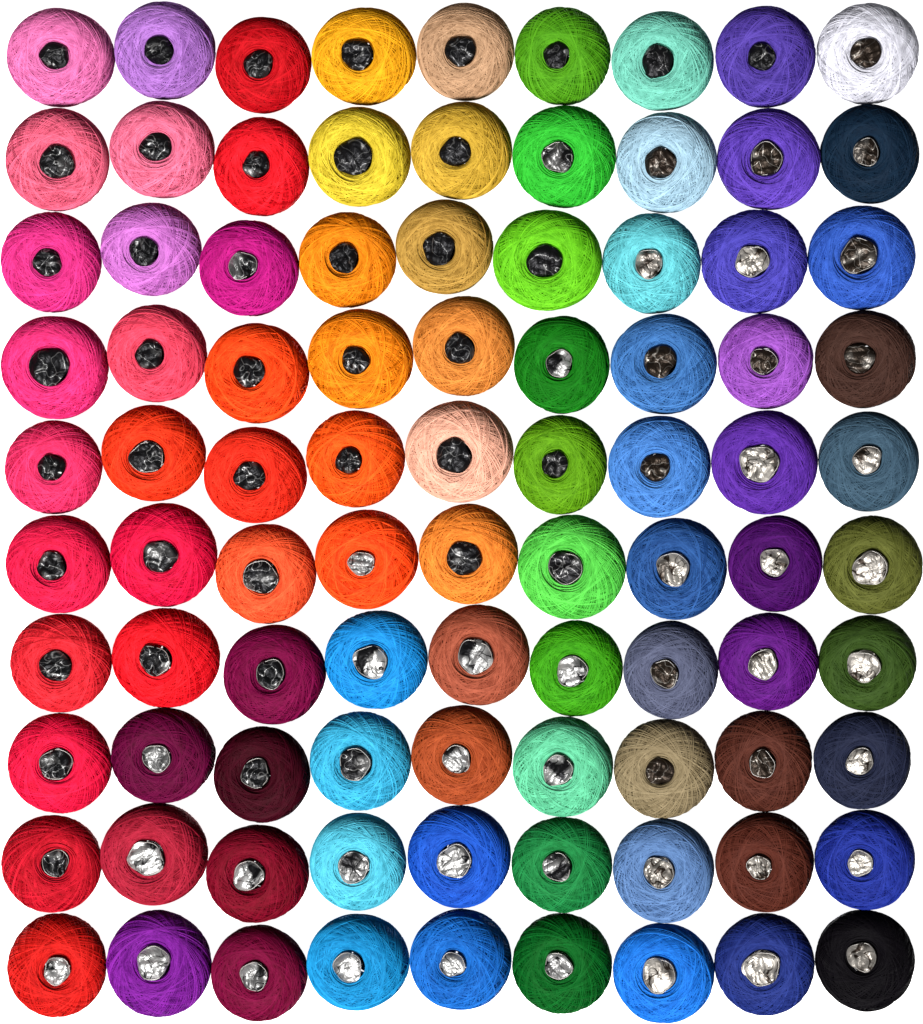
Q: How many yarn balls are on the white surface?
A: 90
